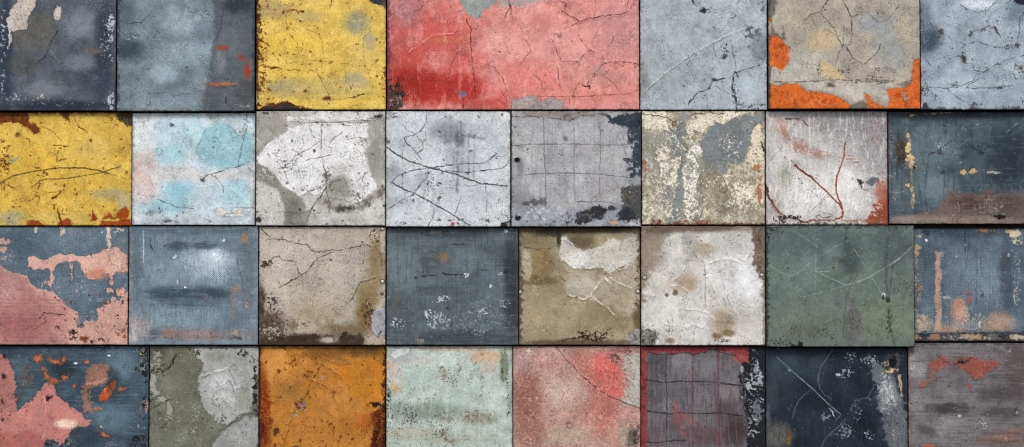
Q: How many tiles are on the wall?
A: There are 31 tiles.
